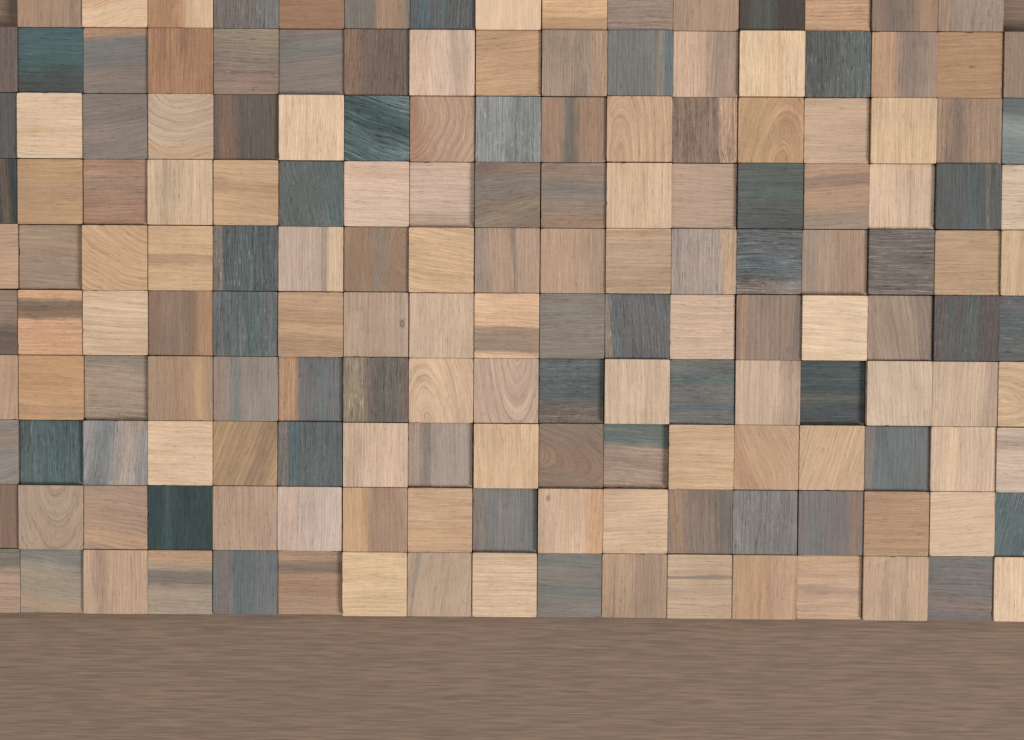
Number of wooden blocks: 168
